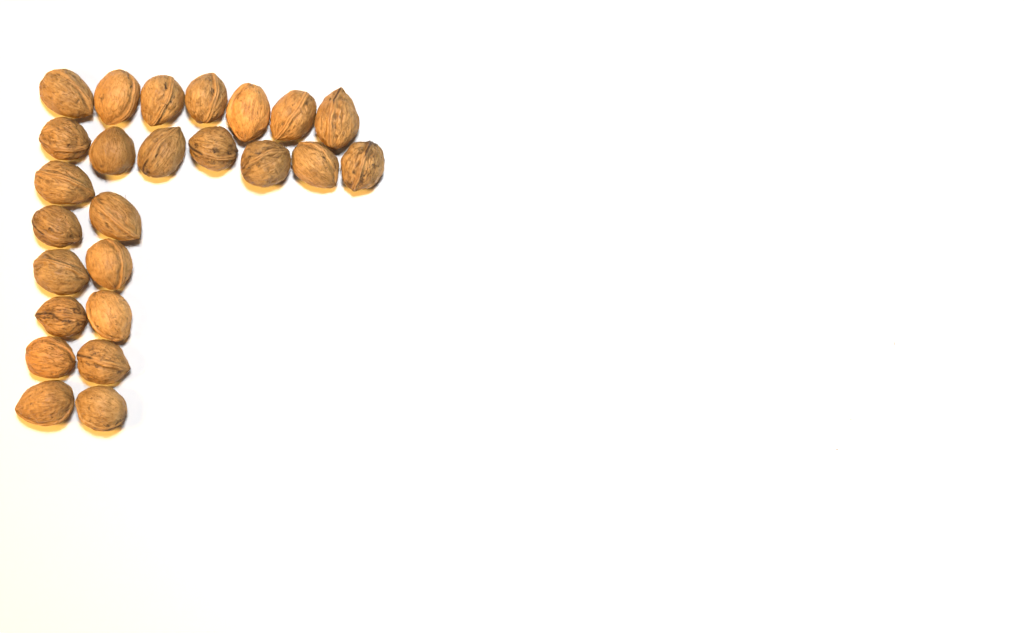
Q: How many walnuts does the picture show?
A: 25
